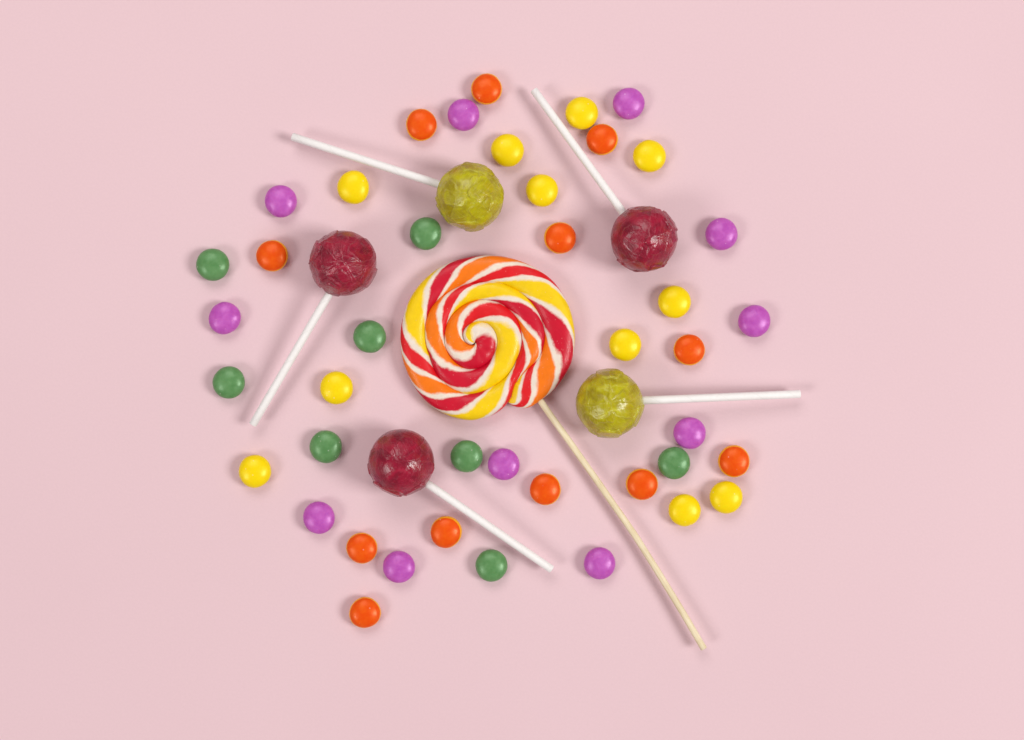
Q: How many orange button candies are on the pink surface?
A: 12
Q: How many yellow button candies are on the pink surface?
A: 11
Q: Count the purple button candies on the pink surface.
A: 11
